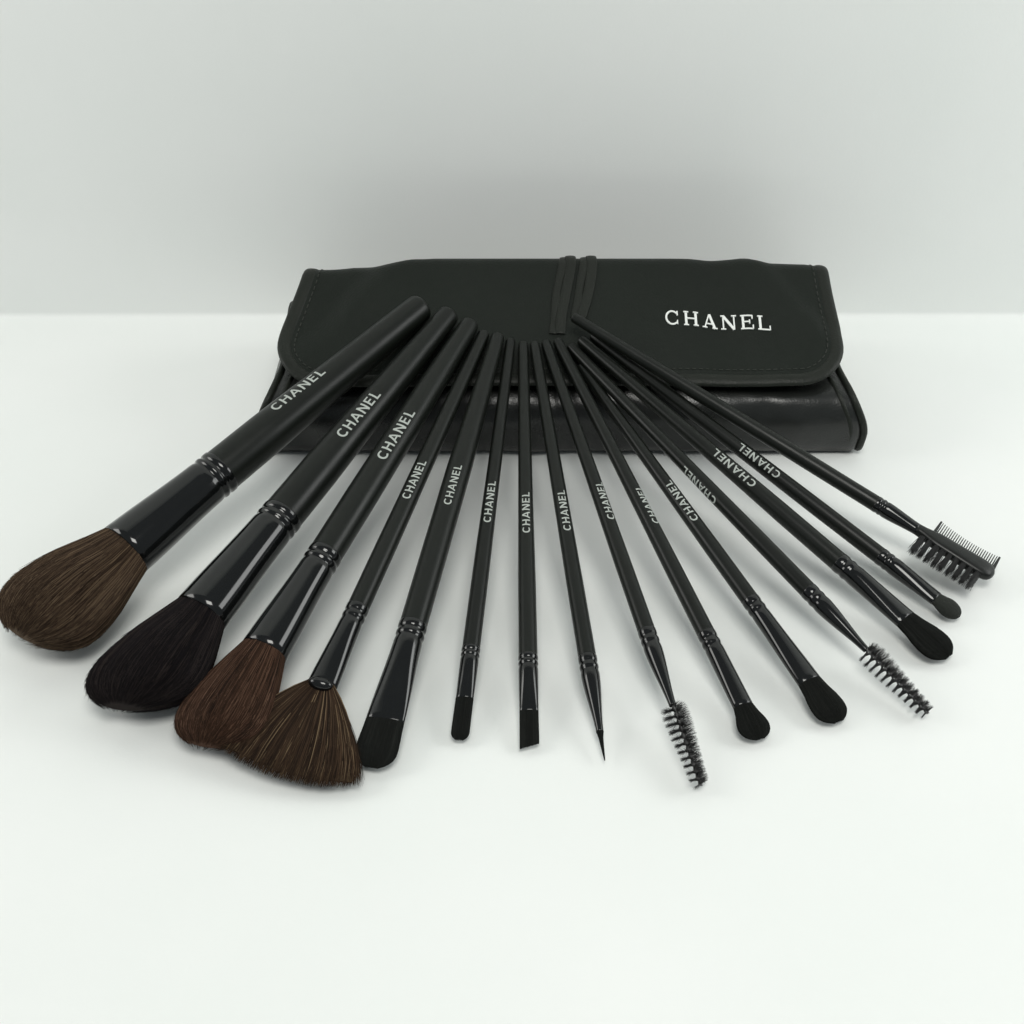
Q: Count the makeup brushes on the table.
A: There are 15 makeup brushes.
